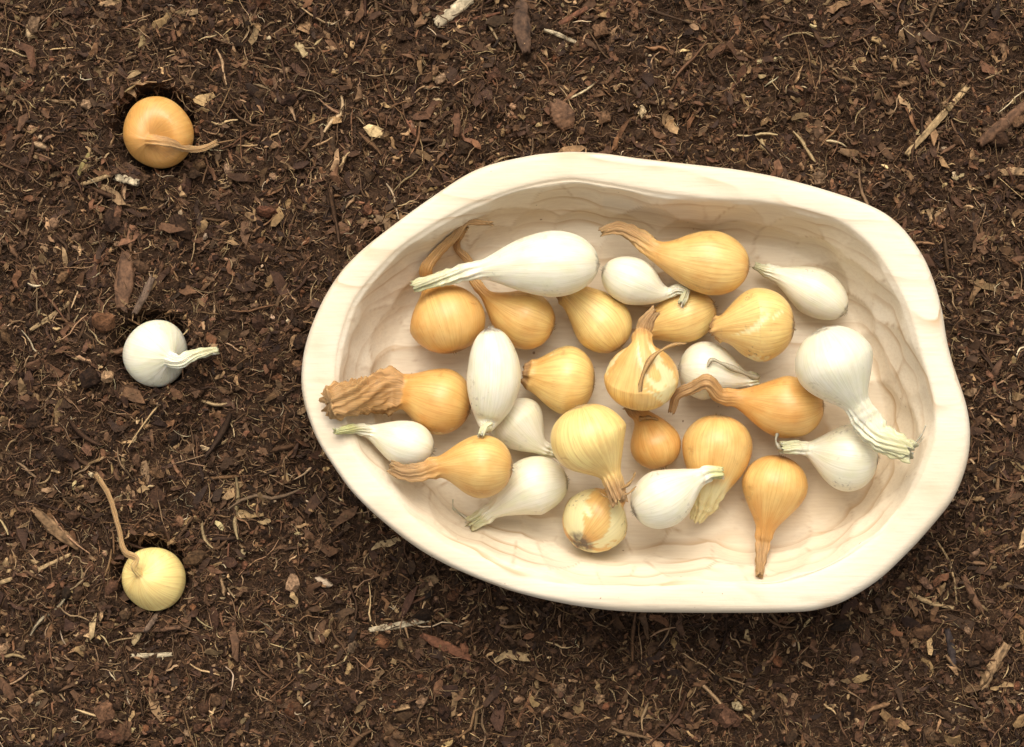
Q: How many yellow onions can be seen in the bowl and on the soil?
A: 18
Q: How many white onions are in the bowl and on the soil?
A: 12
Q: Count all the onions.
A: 30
